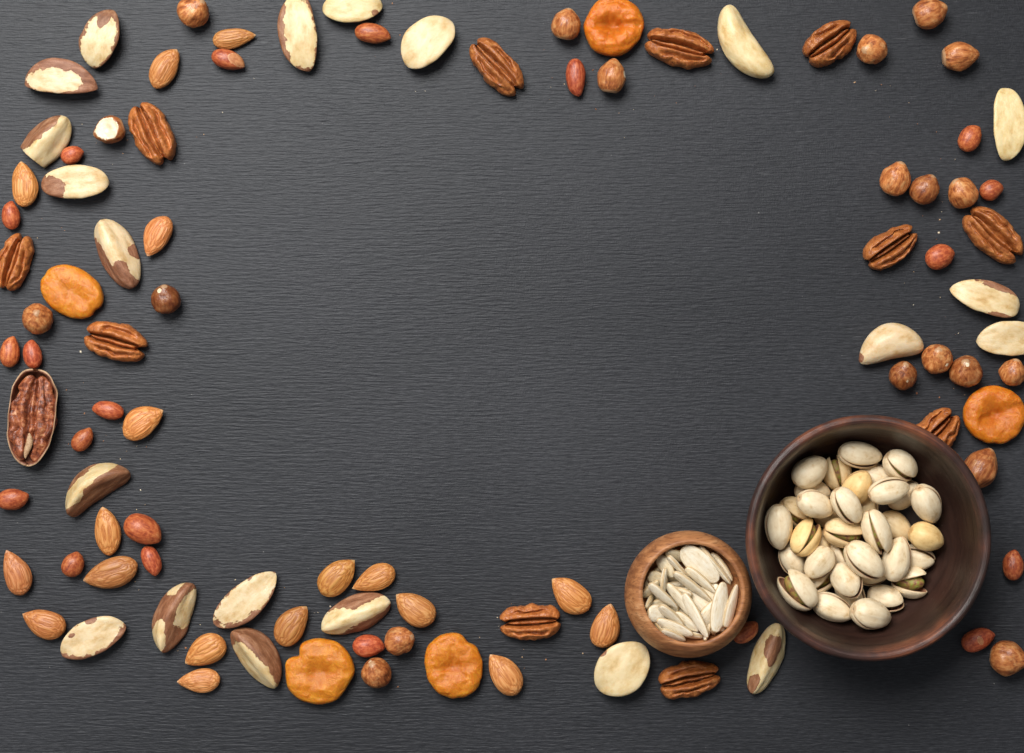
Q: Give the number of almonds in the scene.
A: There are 18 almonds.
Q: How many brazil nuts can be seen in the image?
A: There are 21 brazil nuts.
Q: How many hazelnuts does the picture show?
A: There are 20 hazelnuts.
